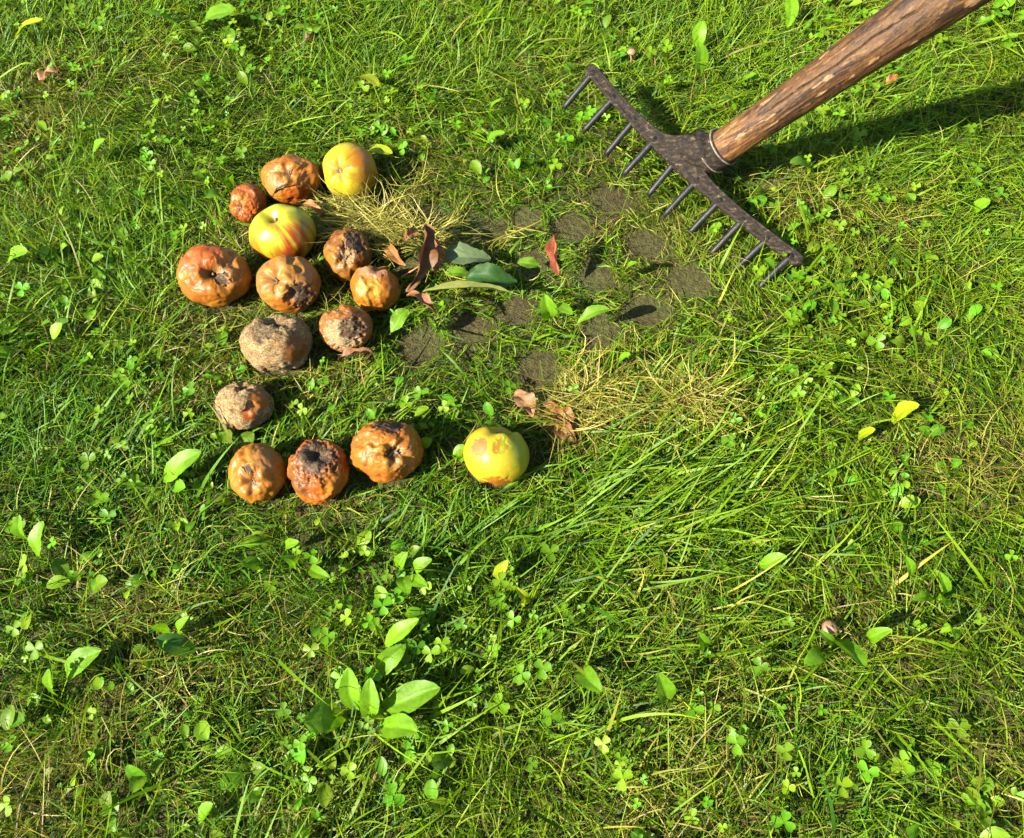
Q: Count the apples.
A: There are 15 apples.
